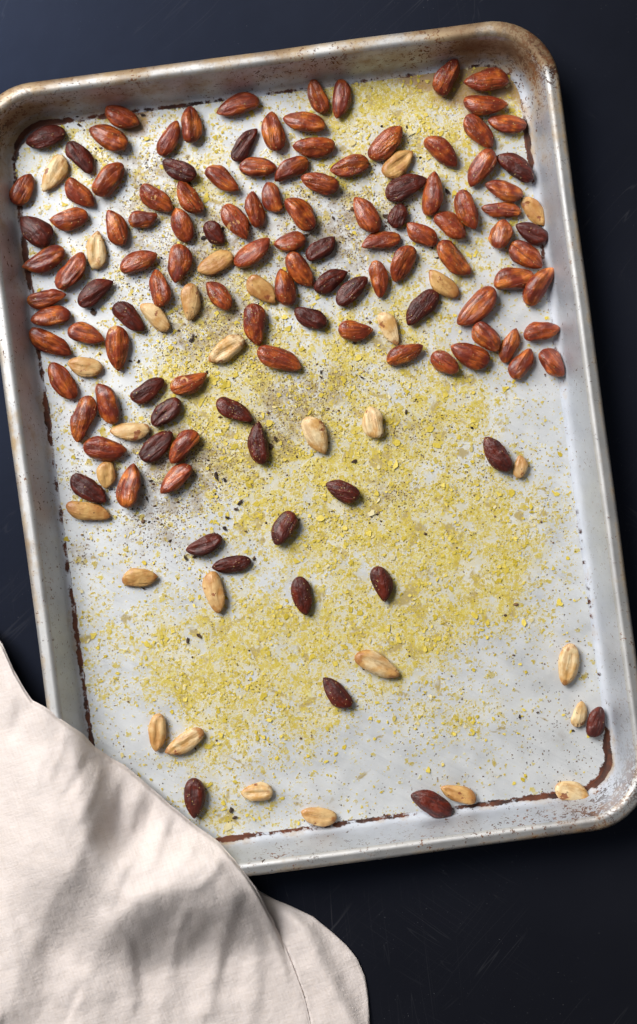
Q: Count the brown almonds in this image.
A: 86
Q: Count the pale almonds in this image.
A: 29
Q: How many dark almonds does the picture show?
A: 34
